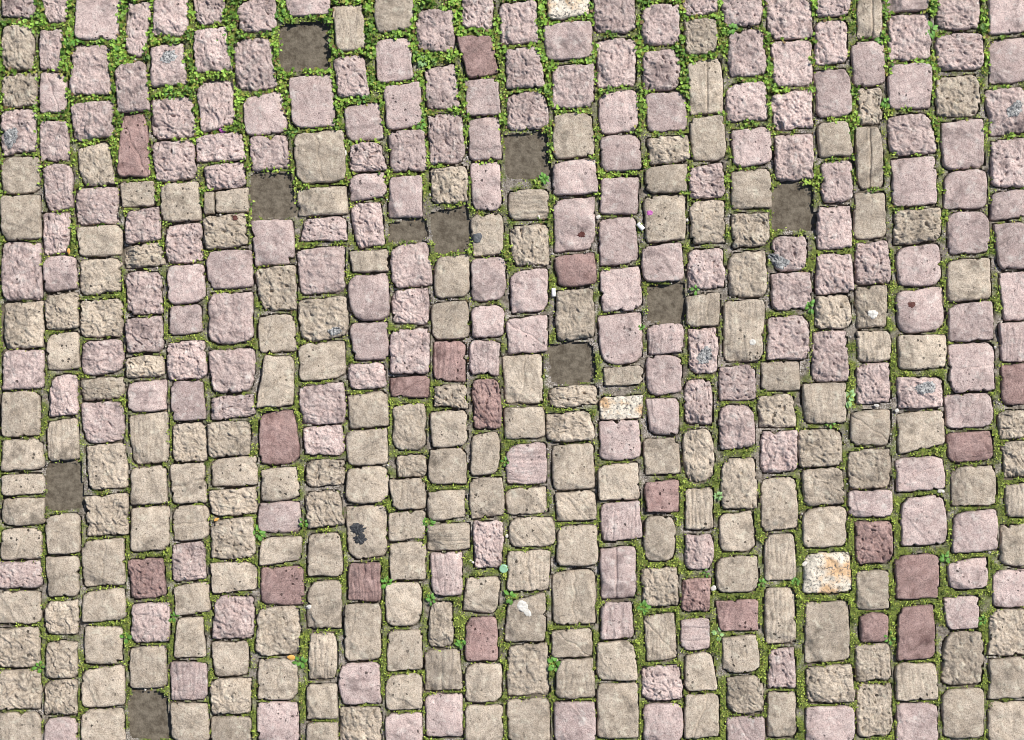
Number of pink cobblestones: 189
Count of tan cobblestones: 200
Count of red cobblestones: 20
